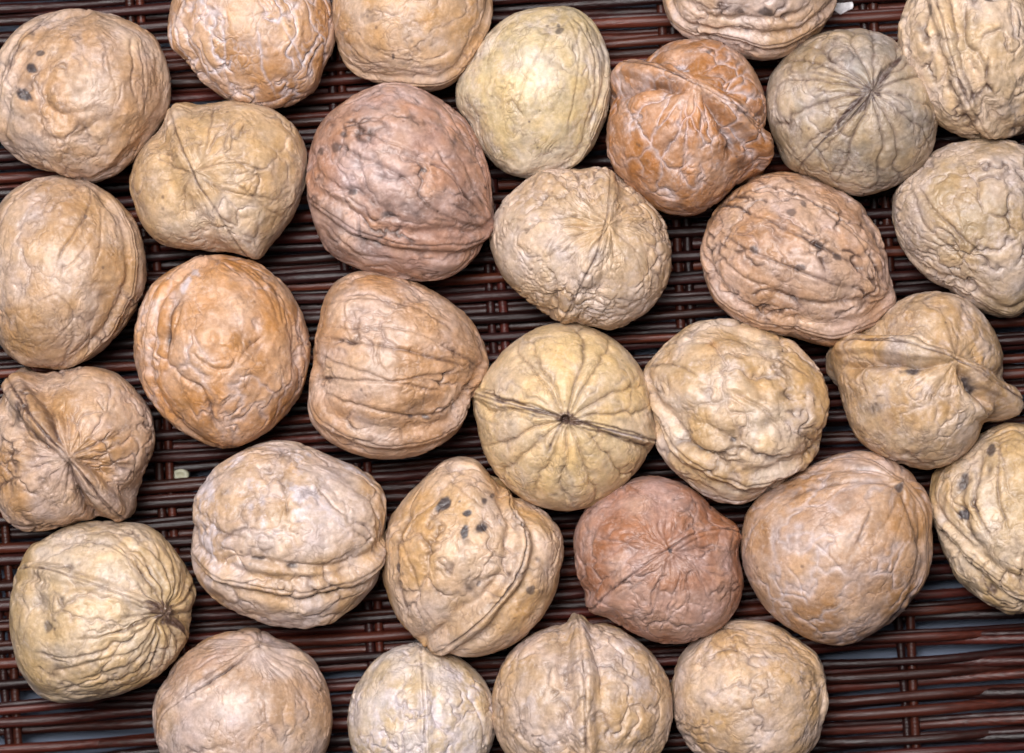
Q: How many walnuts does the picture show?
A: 30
